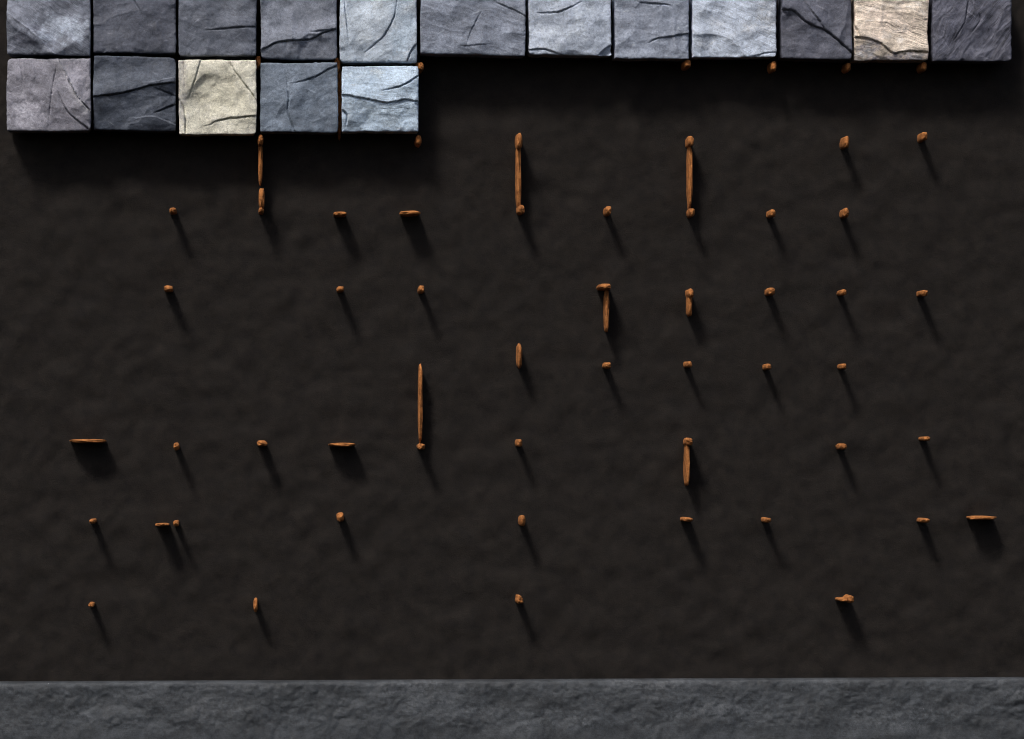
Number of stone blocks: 17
